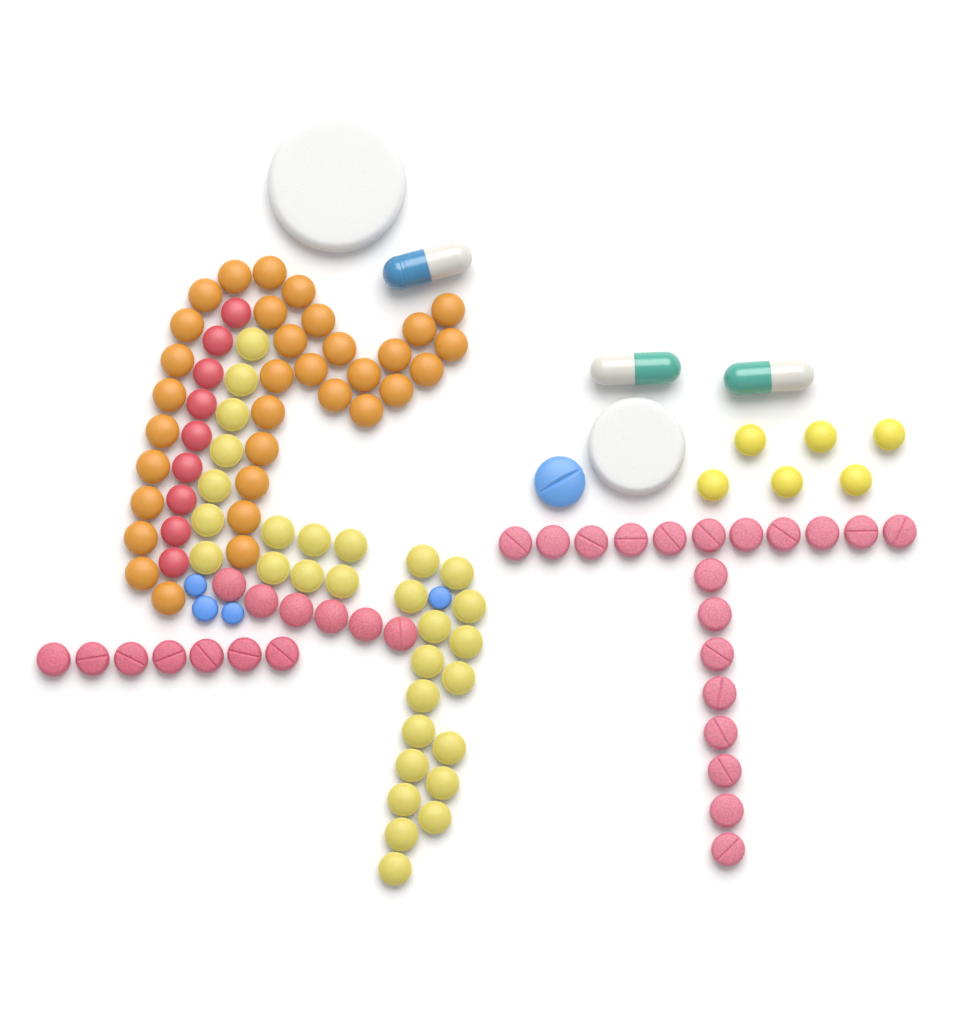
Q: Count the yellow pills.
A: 36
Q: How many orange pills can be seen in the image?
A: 33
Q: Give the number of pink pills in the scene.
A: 32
